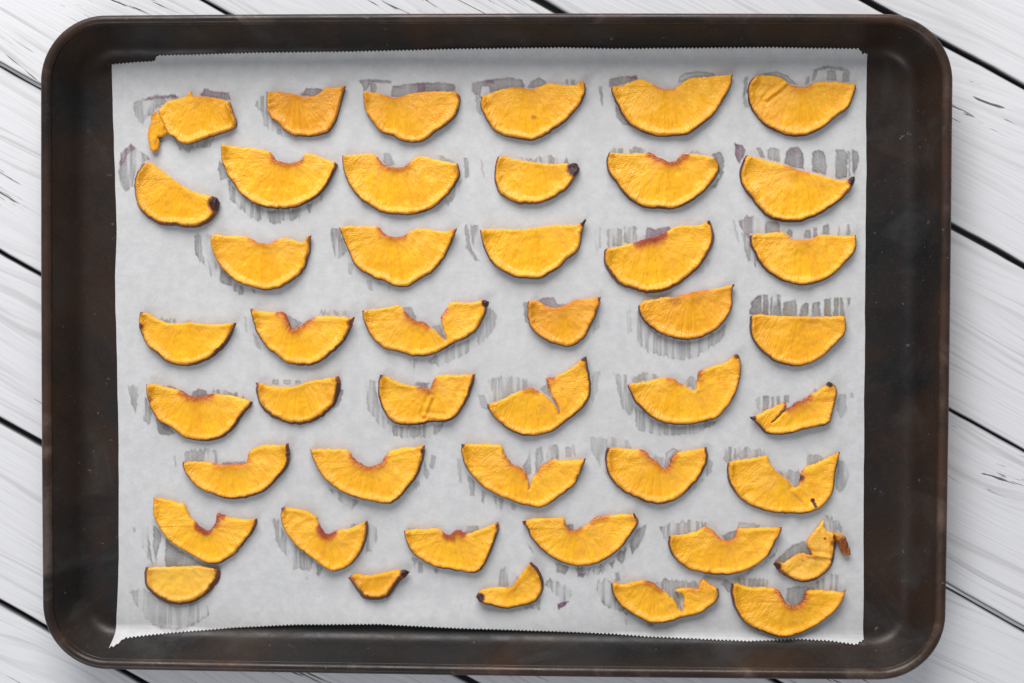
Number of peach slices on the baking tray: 45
